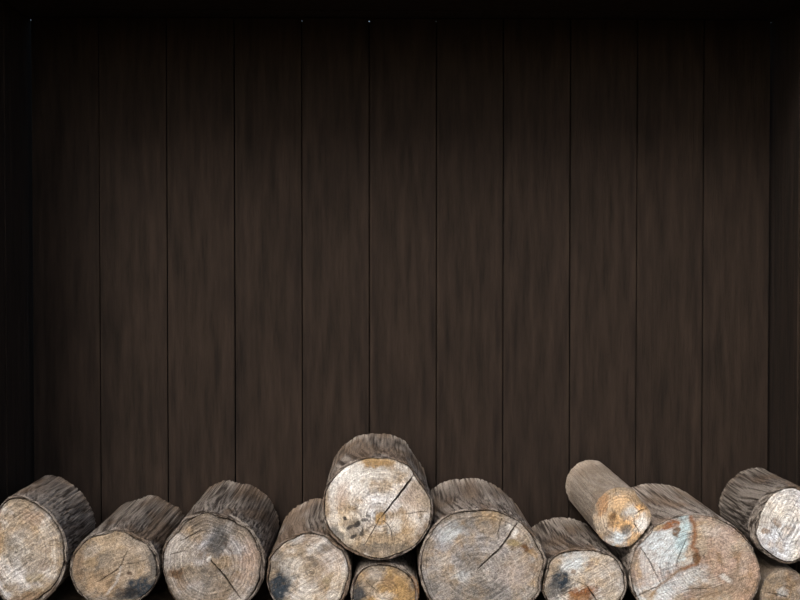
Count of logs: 12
